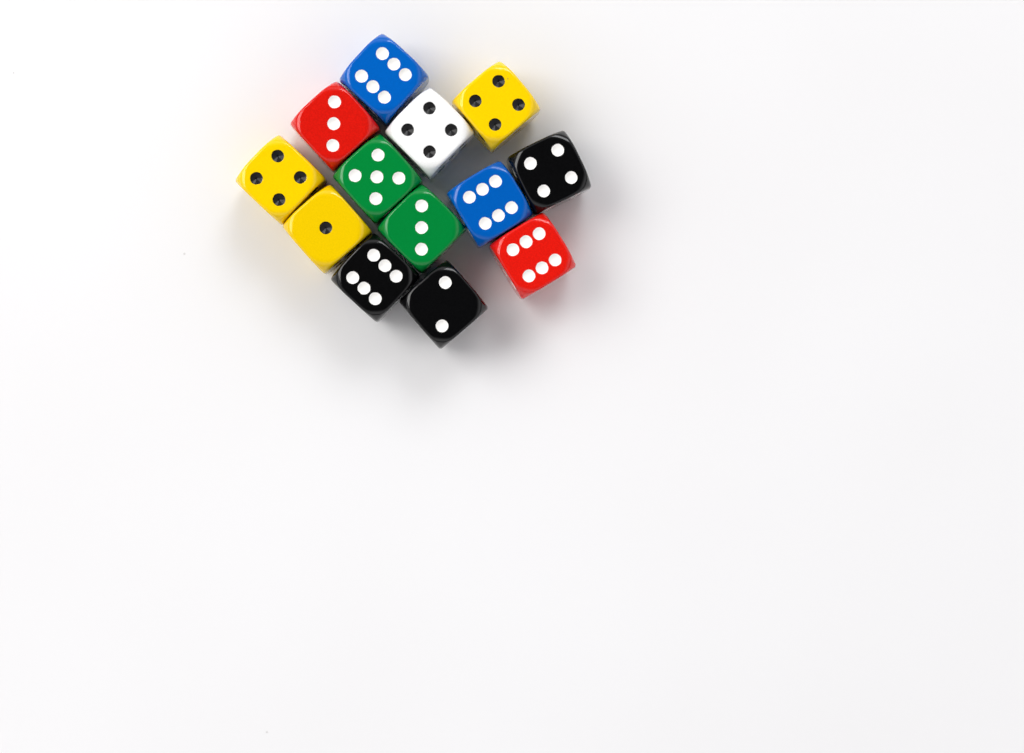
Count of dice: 13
